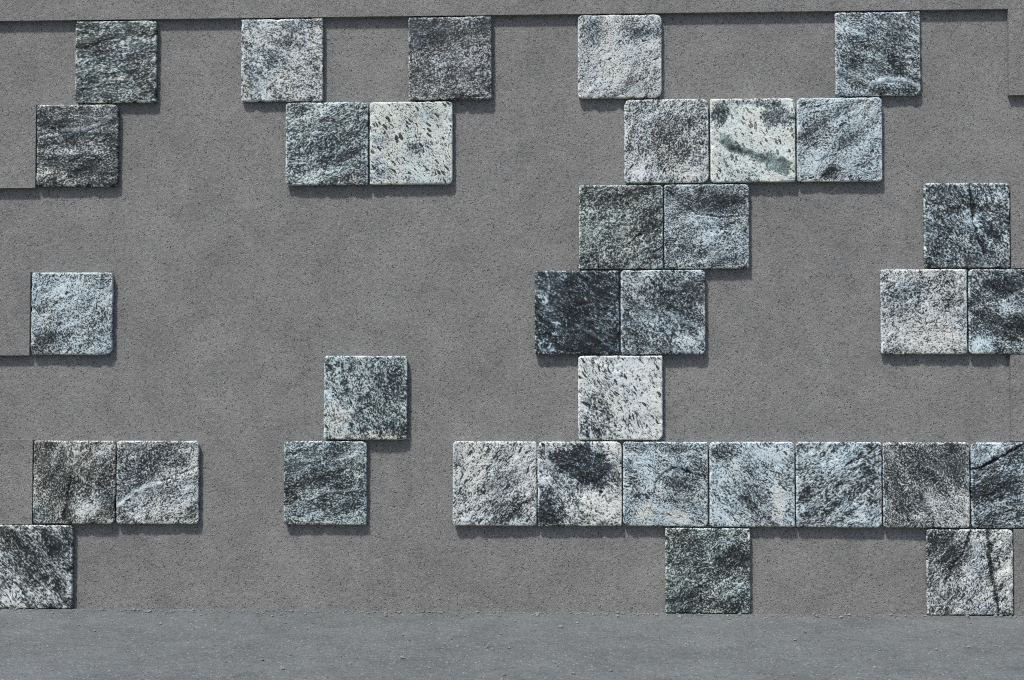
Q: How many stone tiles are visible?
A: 34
